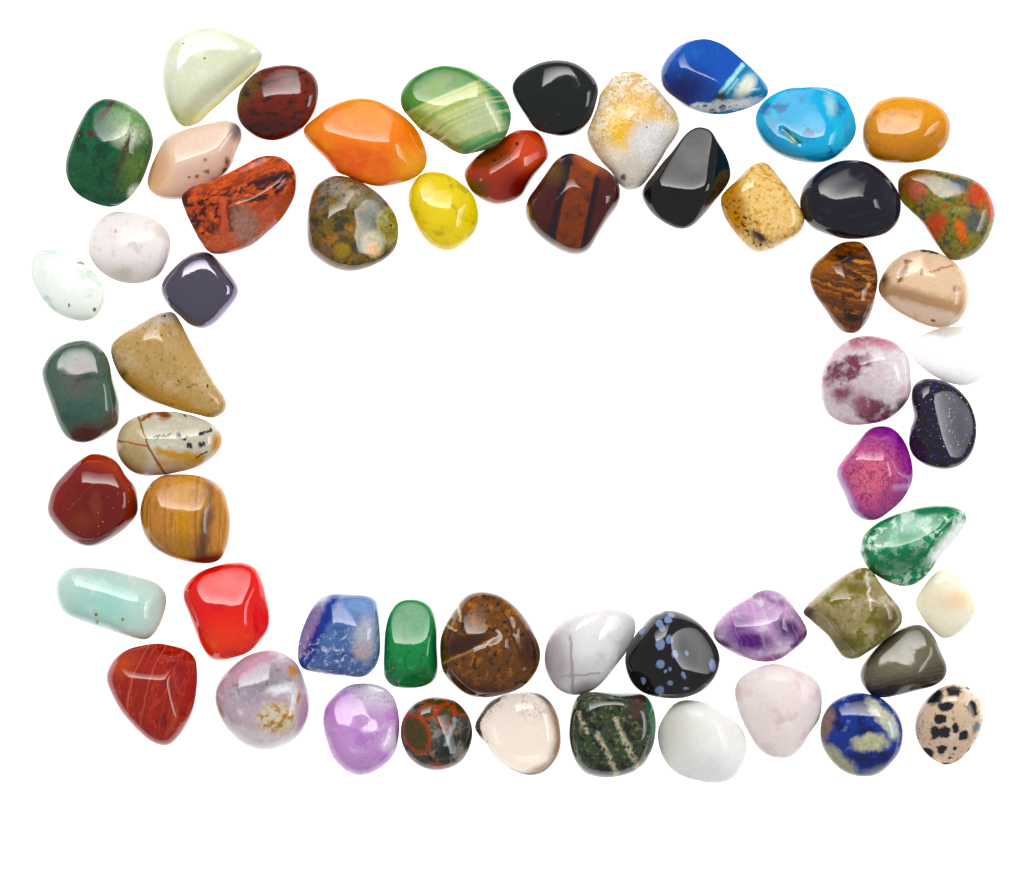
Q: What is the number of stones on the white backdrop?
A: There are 56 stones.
